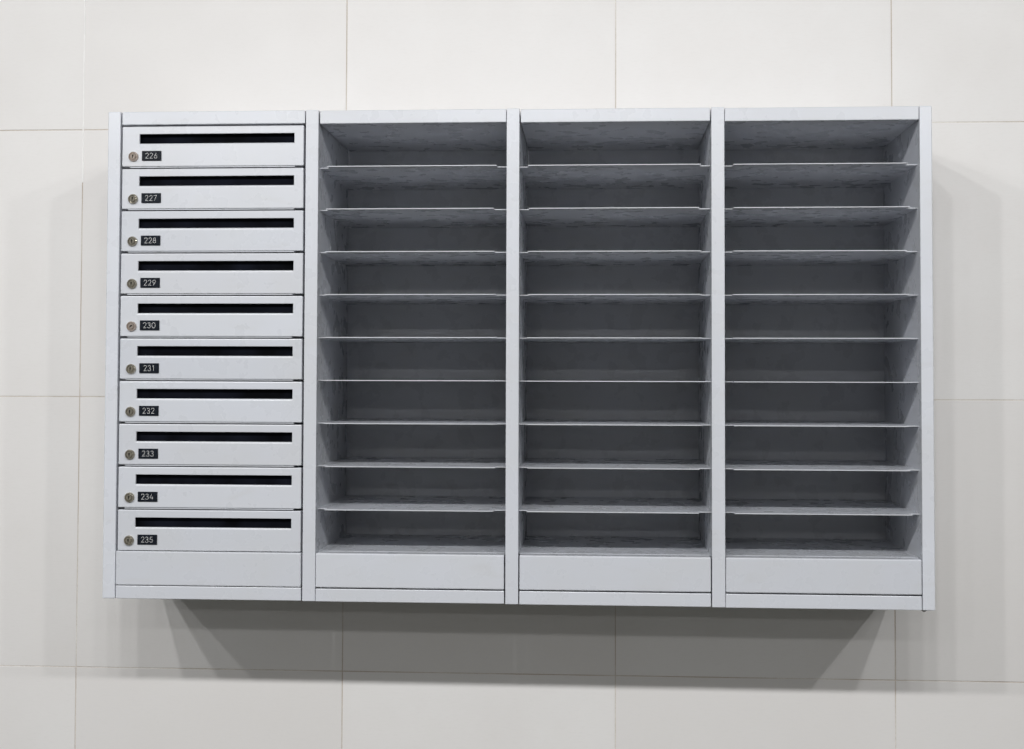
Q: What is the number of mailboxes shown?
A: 10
